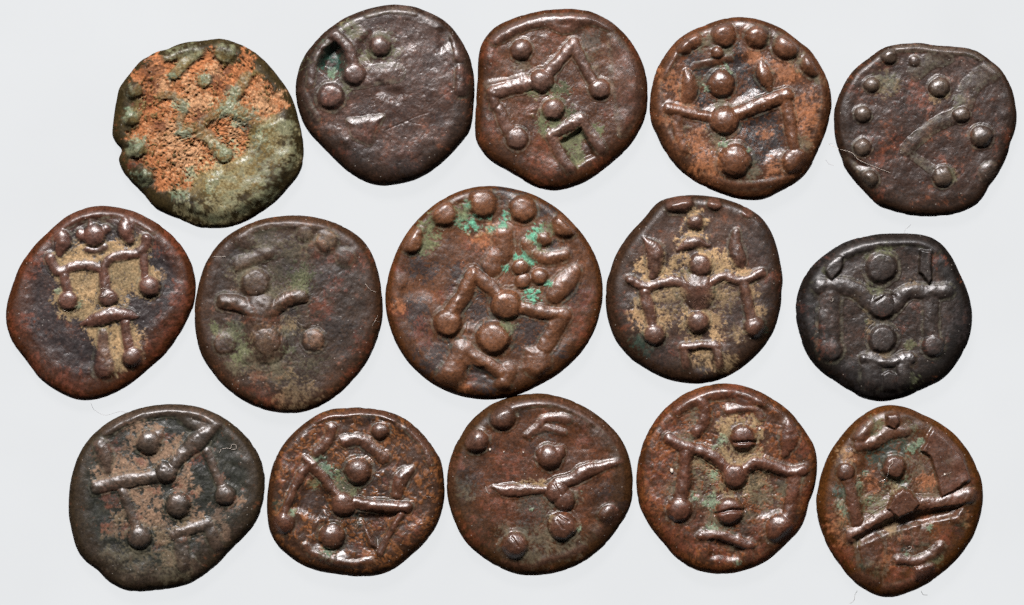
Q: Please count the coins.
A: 15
